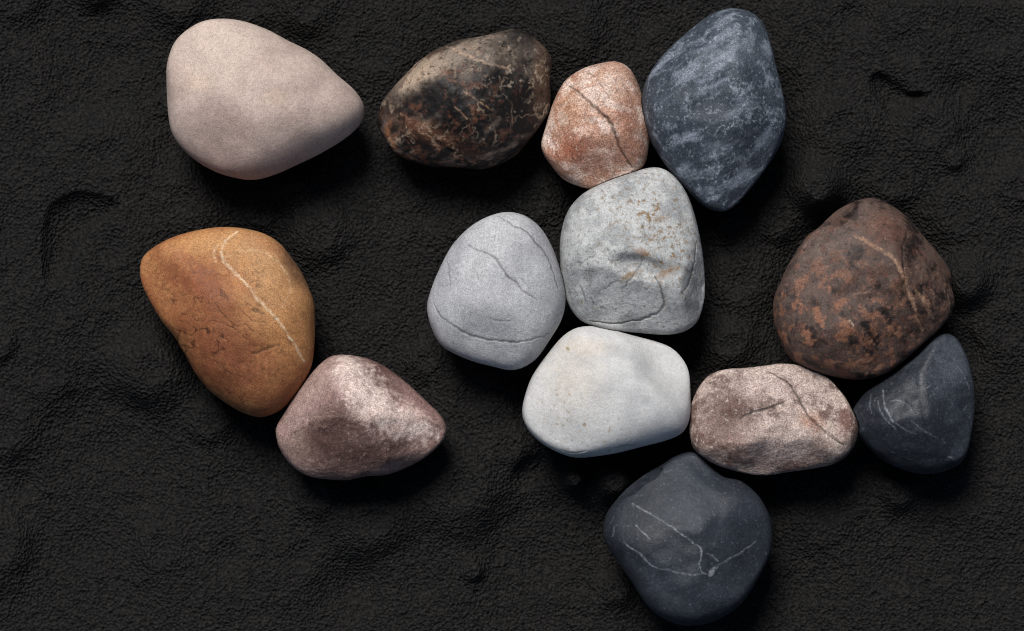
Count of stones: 13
